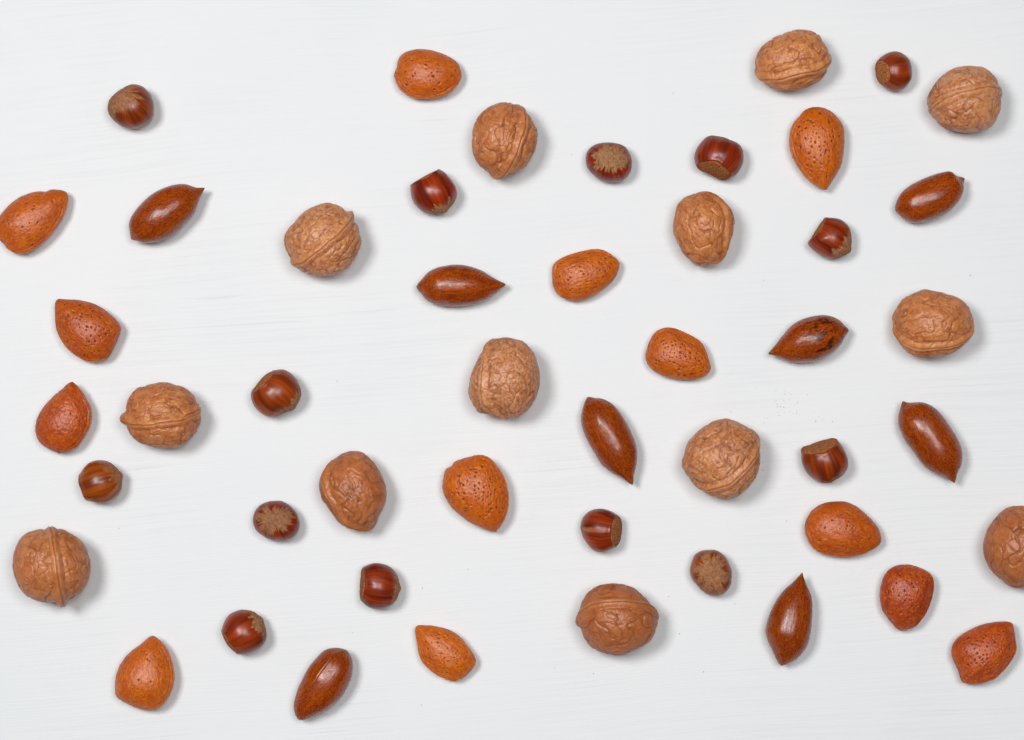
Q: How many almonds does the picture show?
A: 13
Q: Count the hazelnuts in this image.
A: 14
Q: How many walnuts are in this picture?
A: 13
